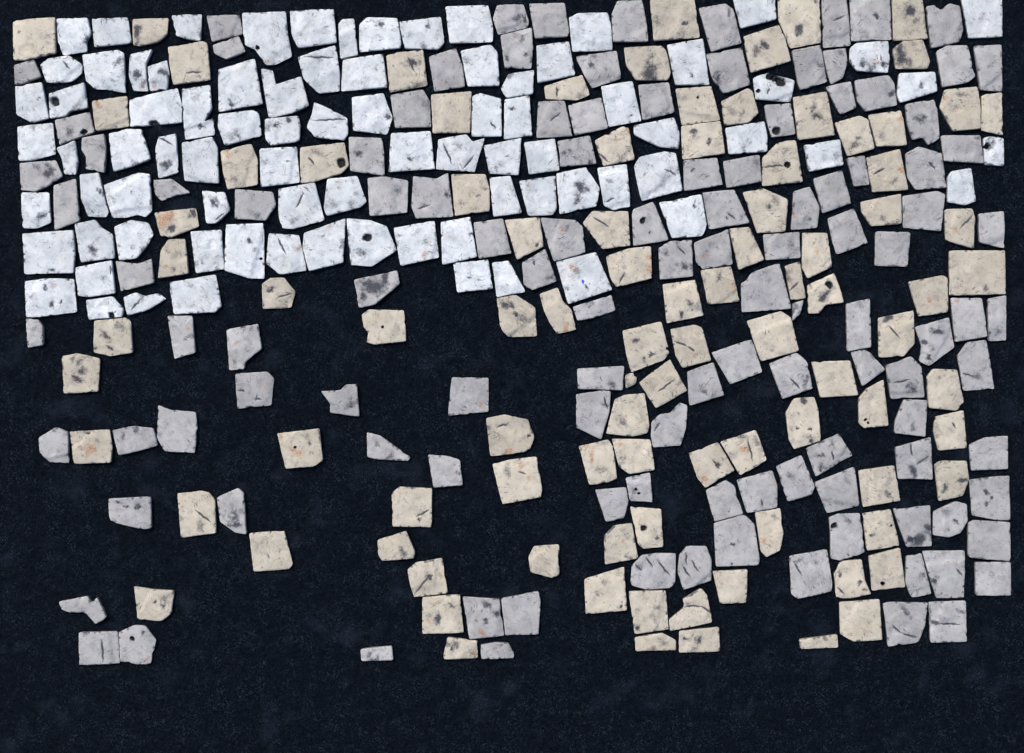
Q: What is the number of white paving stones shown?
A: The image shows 83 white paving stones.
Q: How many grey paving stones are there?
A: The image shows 117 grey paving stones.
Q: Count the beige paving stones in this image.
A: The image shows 94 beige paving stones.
